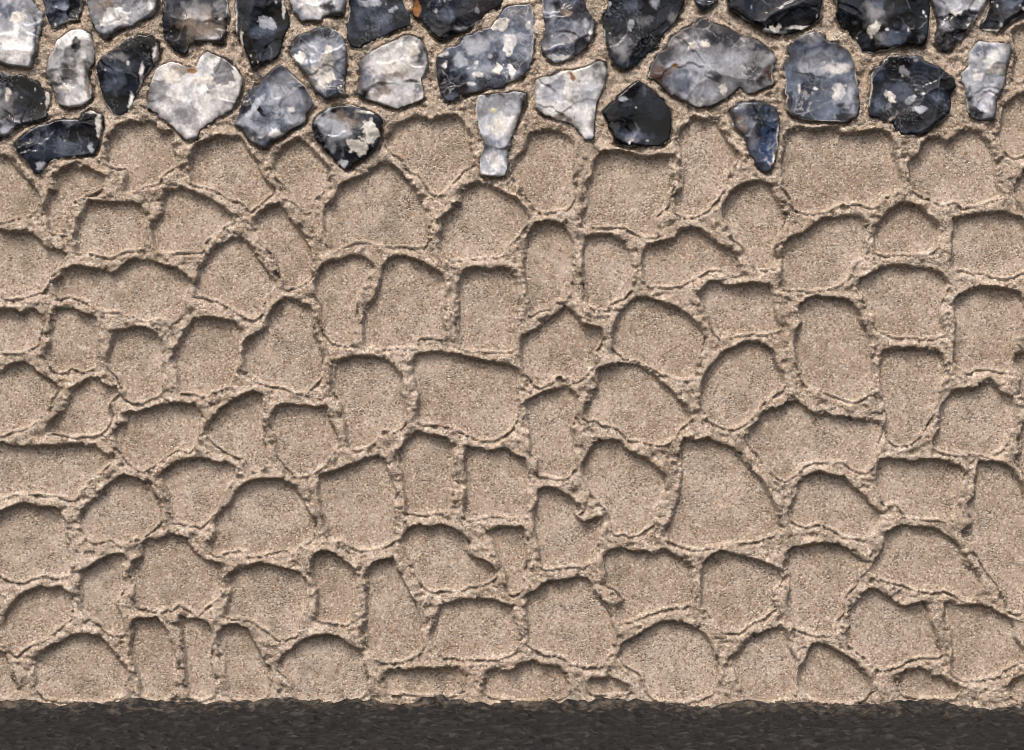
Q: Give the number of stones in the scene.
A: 33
